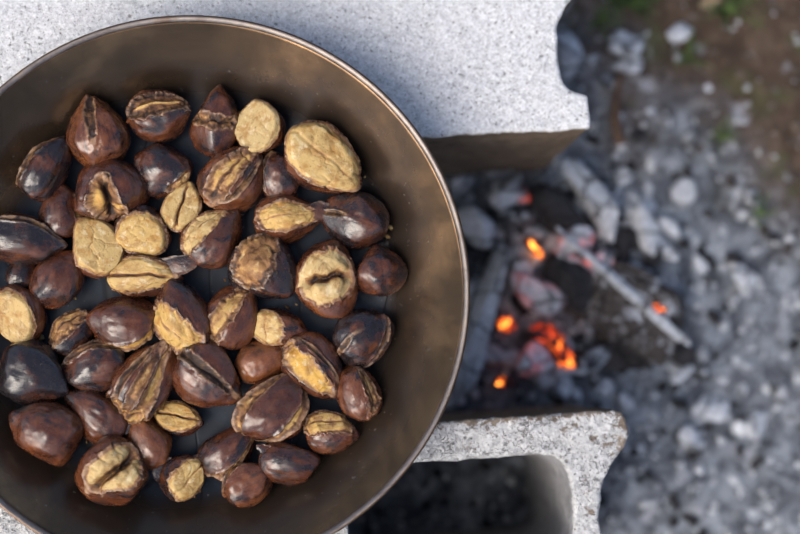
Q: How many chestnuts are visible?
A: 49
